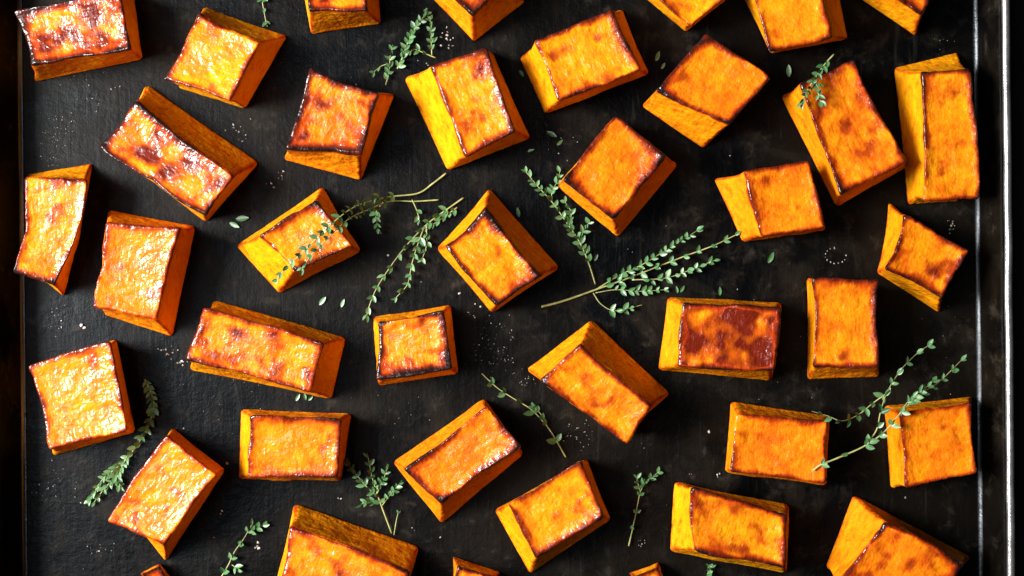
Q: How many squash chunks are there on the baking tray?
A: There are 39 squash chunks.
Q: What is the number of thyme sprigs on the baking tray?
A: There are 14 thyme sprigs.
